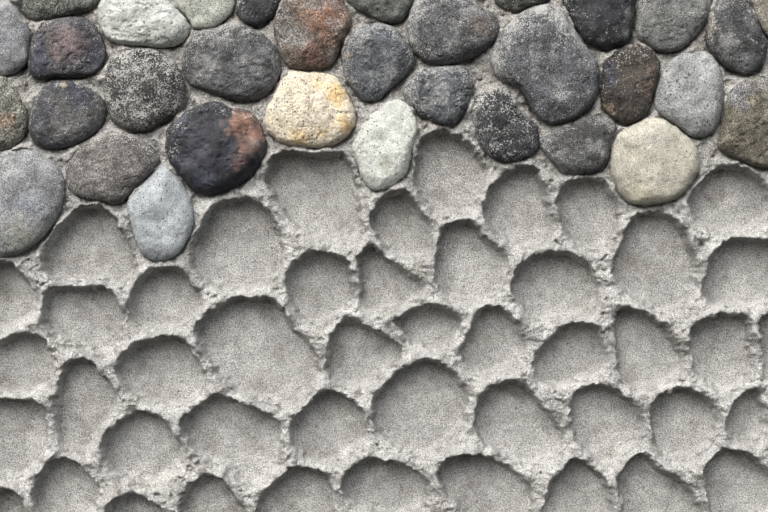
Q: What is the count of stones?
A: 33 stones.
